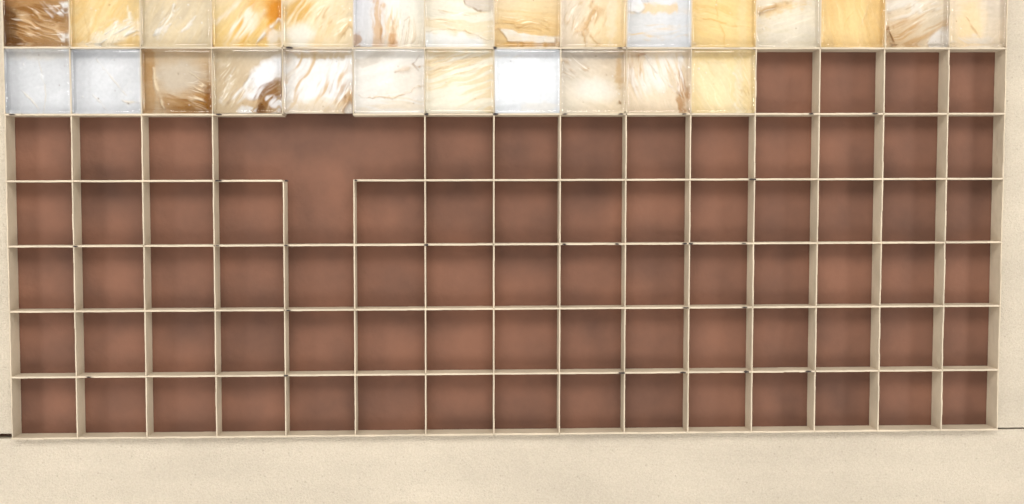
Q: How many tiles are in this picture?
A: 26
